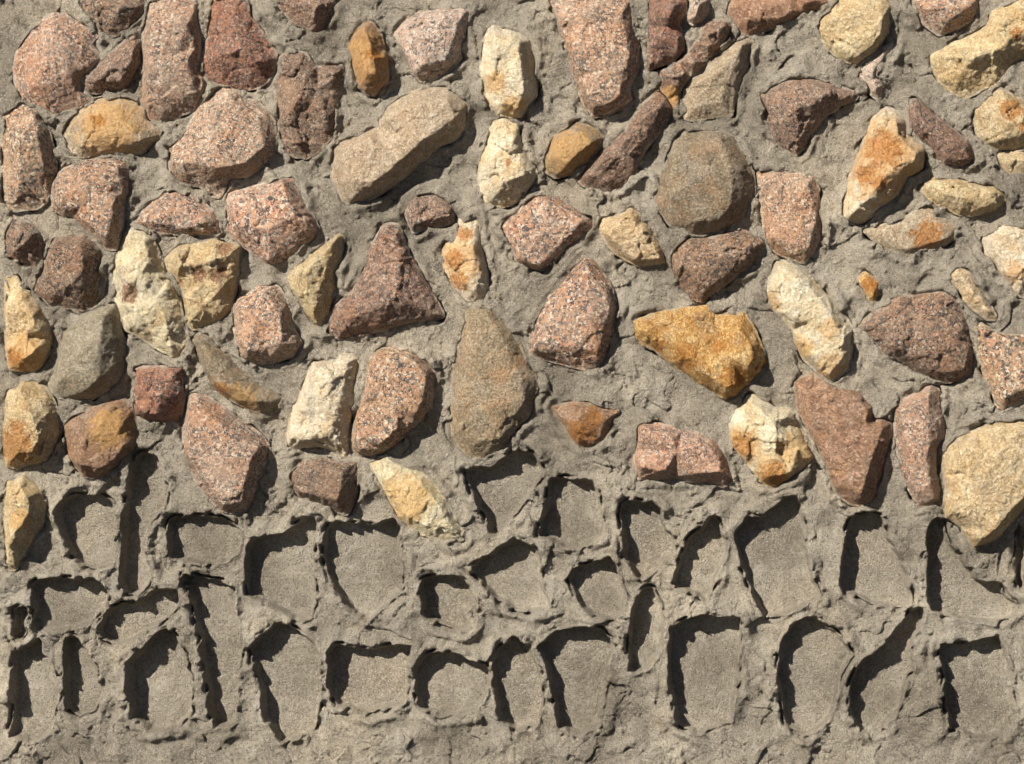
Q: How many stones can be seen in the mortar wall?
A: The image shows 78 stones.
